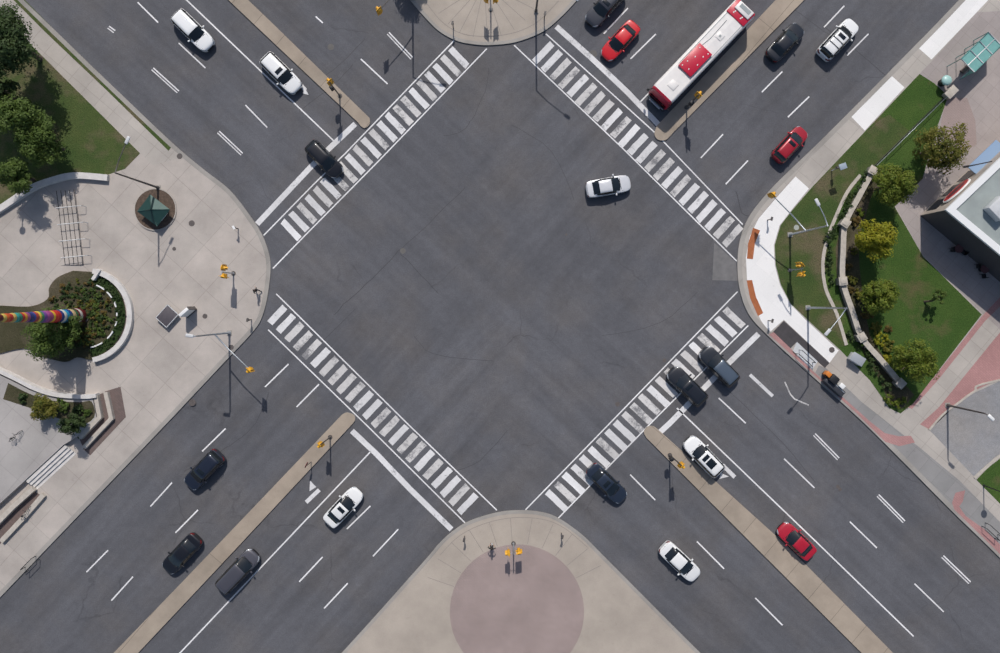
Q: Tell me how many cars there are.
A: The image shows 19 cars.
